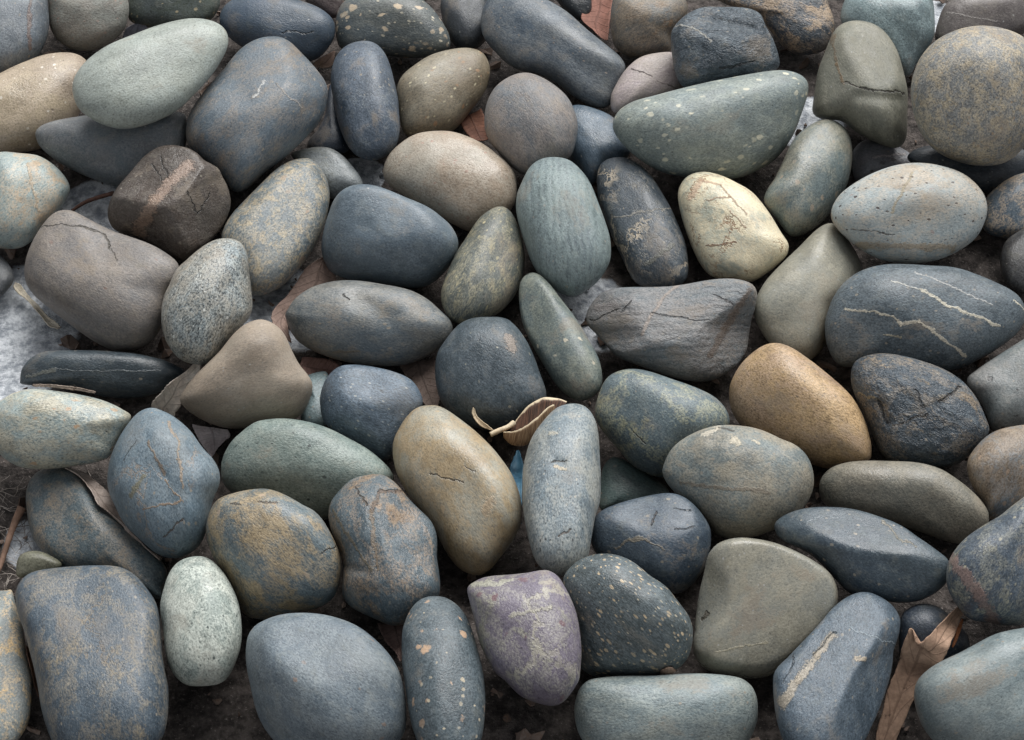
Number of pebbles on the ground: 88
